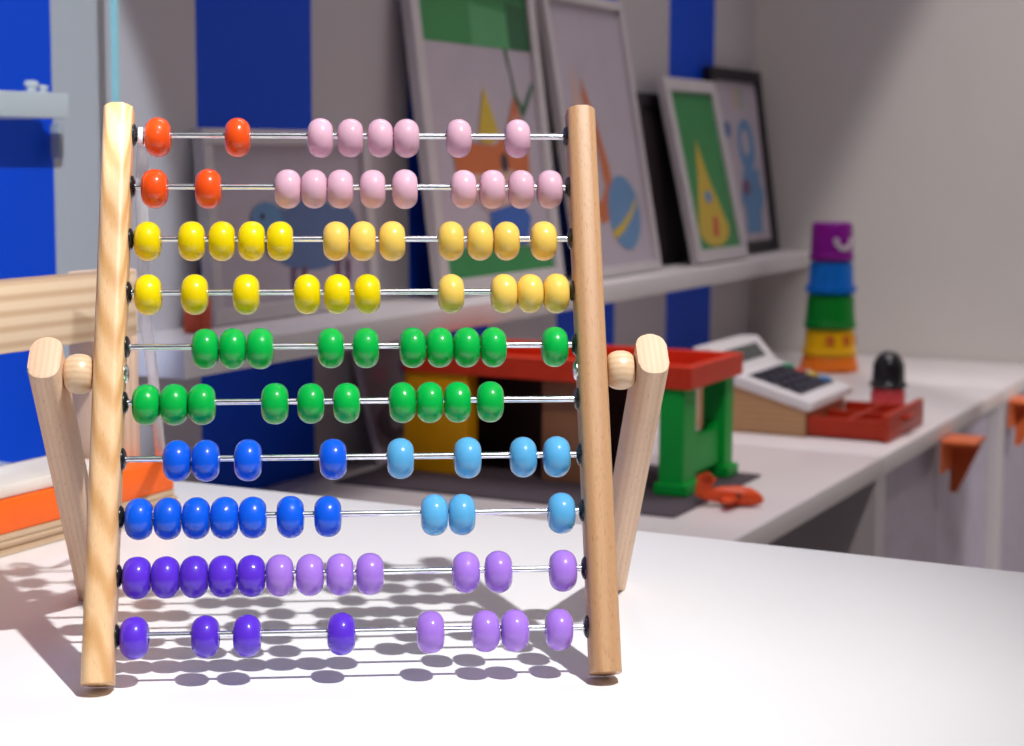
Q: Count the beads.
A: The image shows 99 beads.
